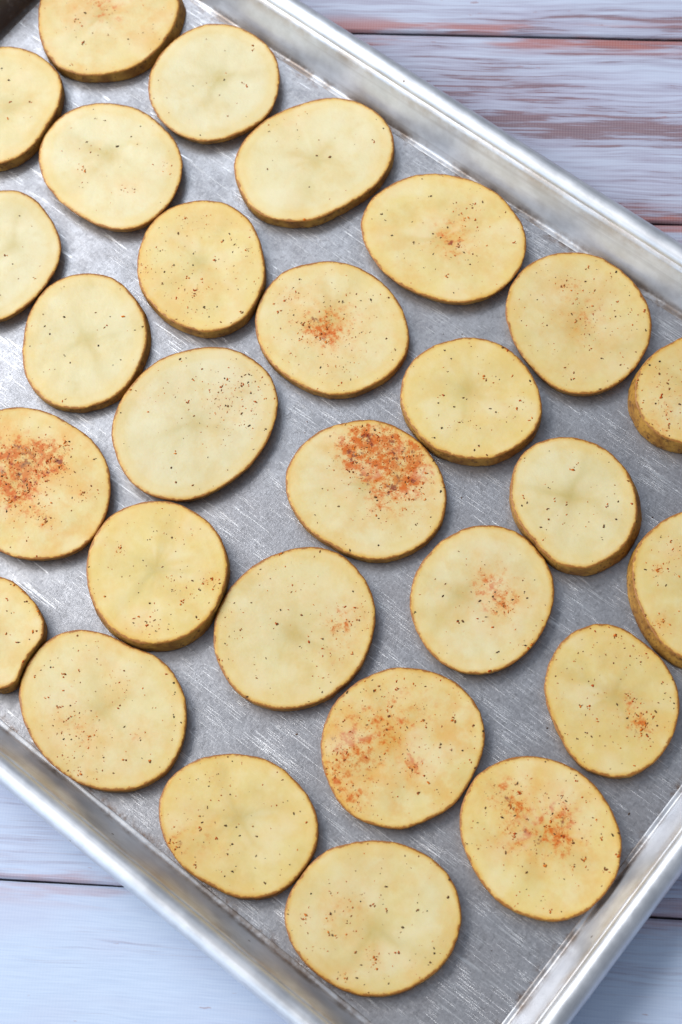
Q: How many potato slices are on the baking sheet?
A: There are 28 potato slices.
